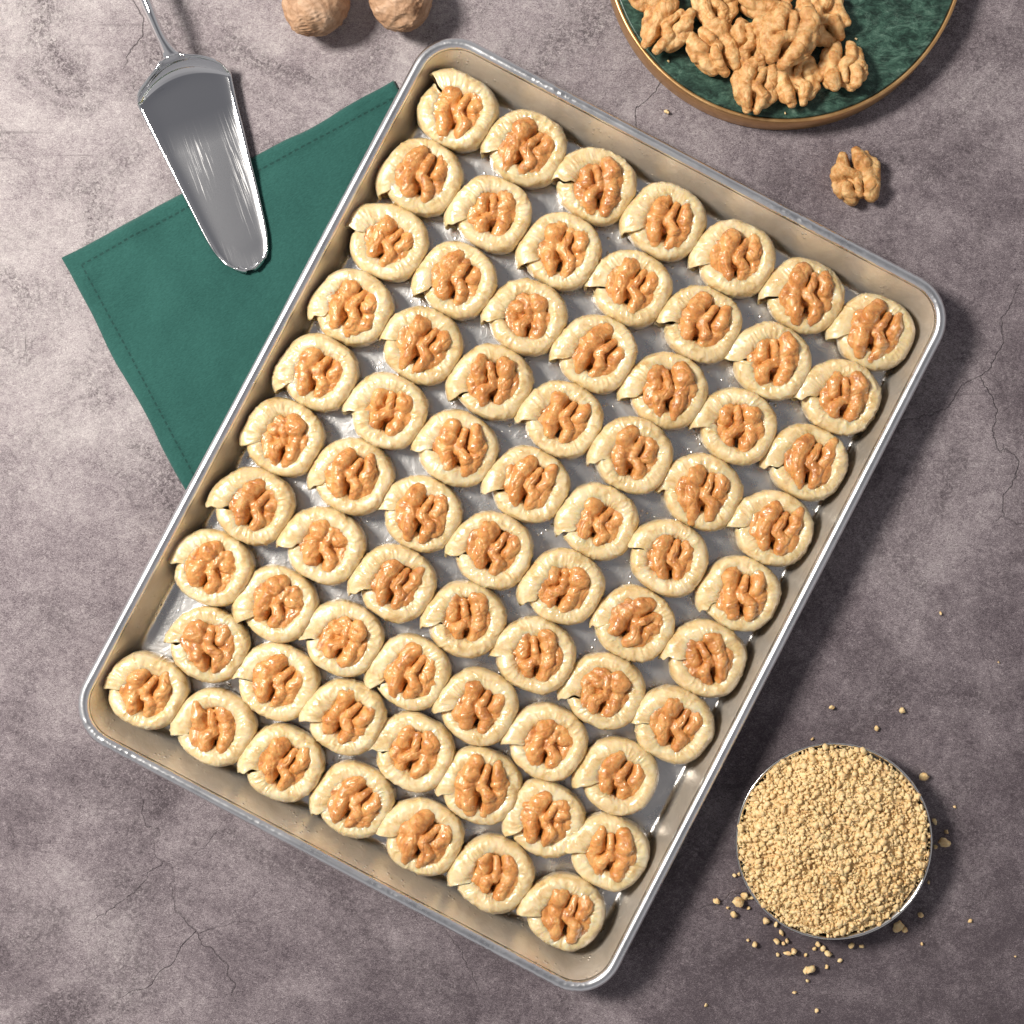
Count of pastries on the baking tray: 70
